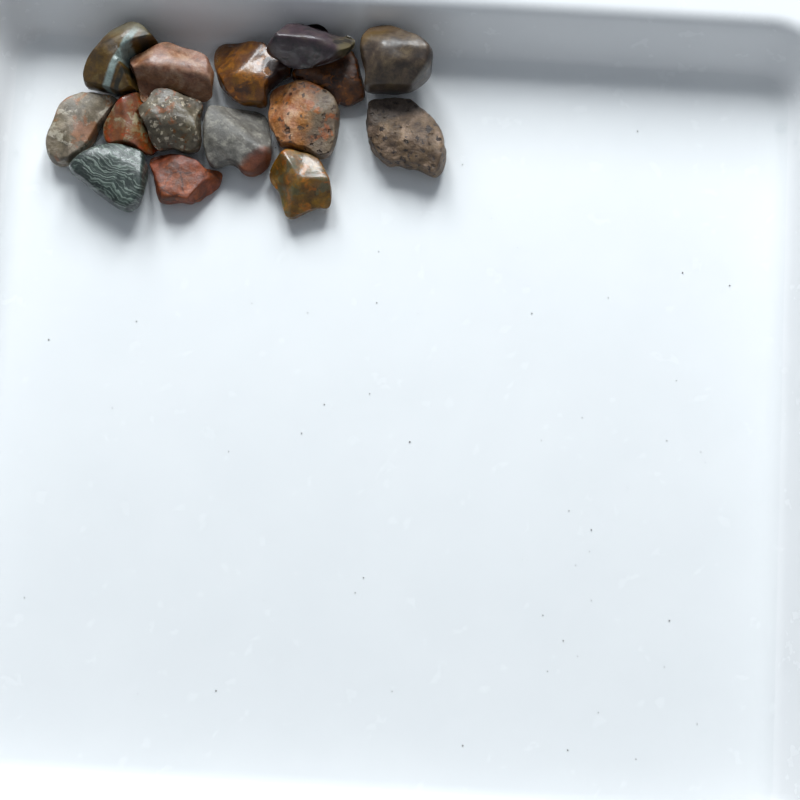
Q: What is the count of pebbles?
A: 15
